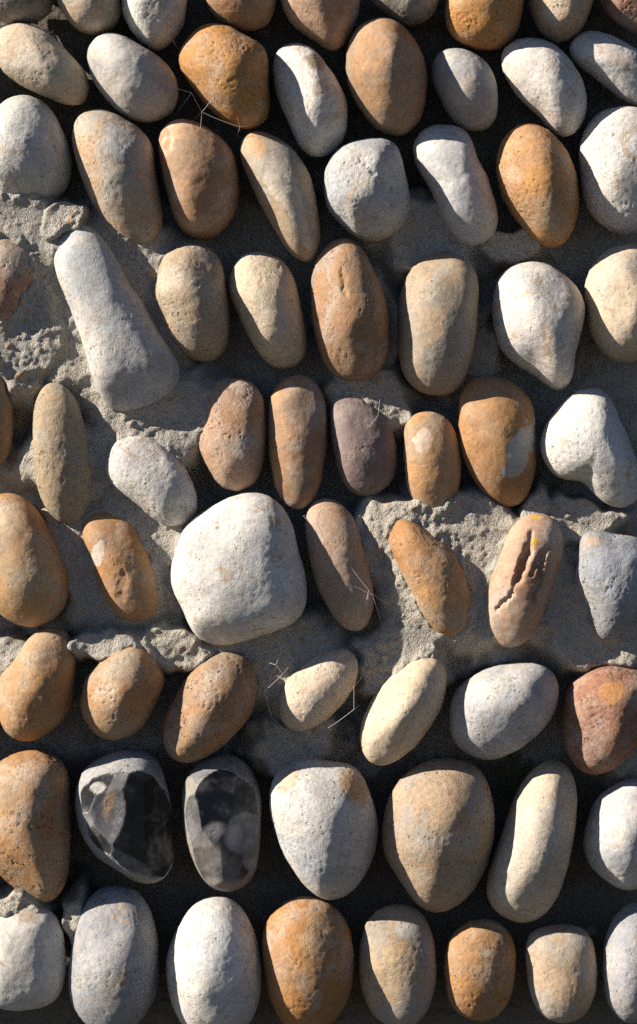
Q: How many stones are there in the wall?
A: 71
